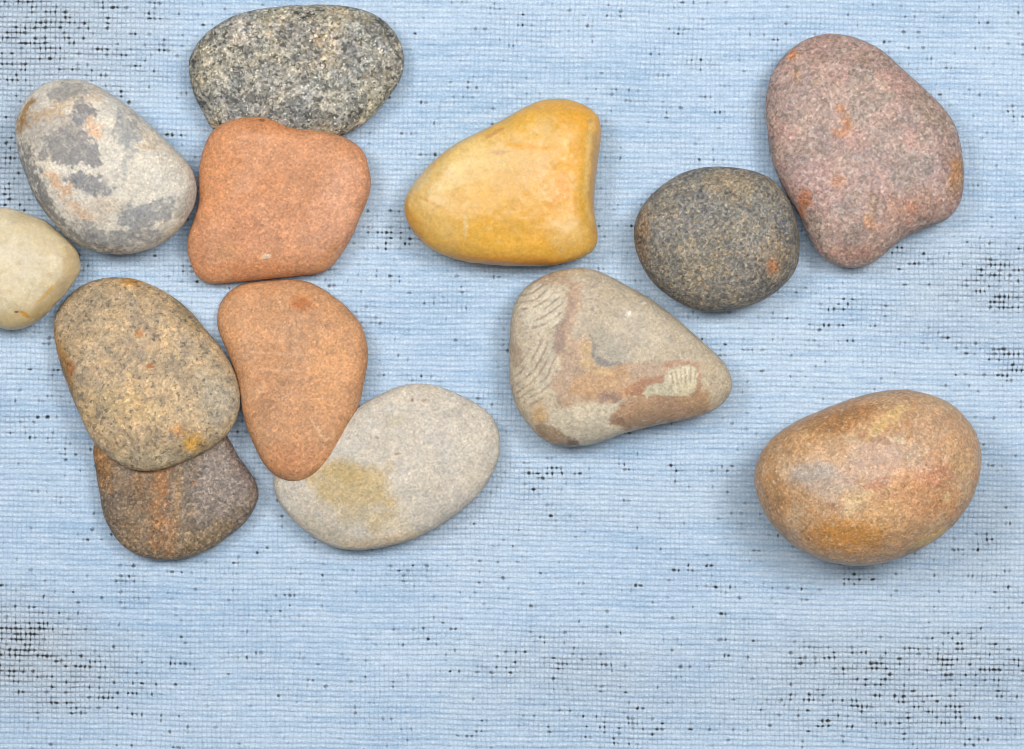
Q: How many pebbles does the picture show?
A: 13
